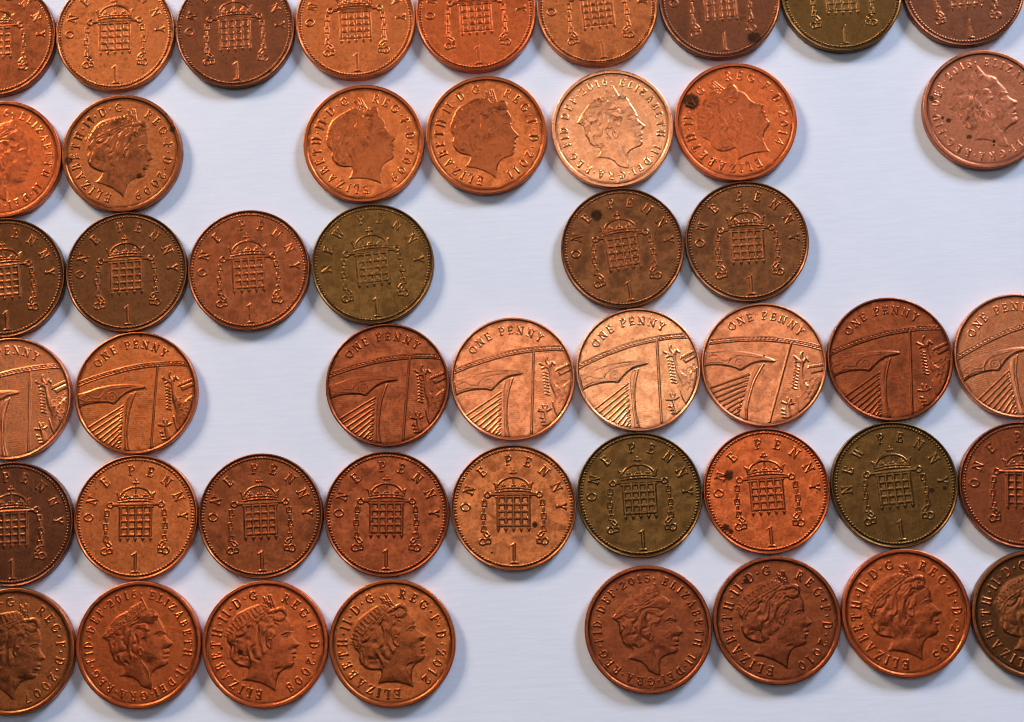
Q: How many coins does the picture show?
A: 47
